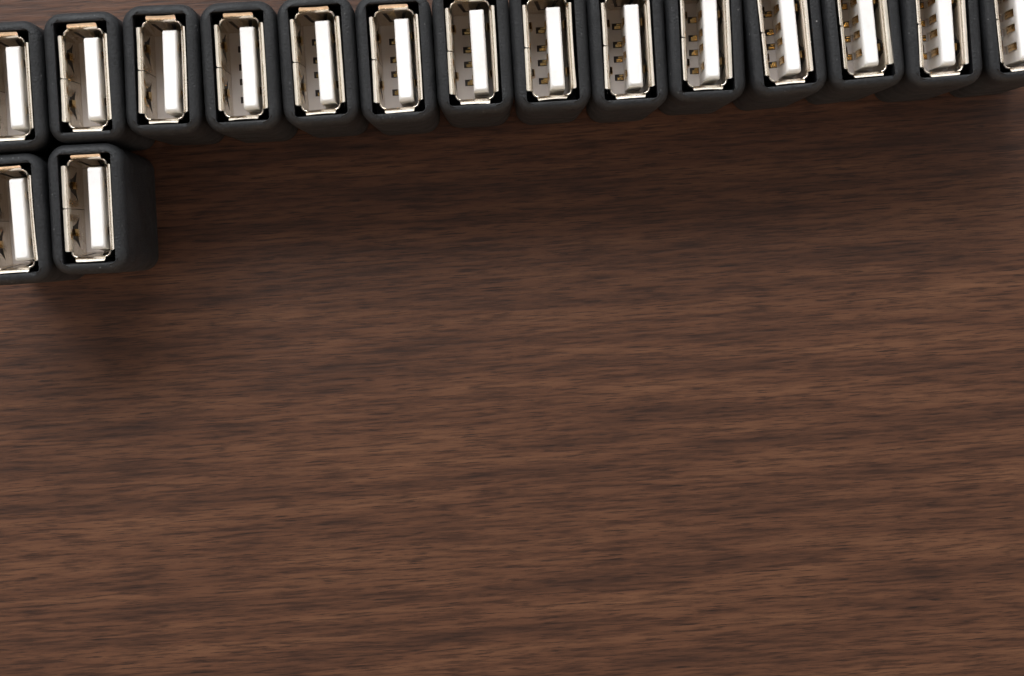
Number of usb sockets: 16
